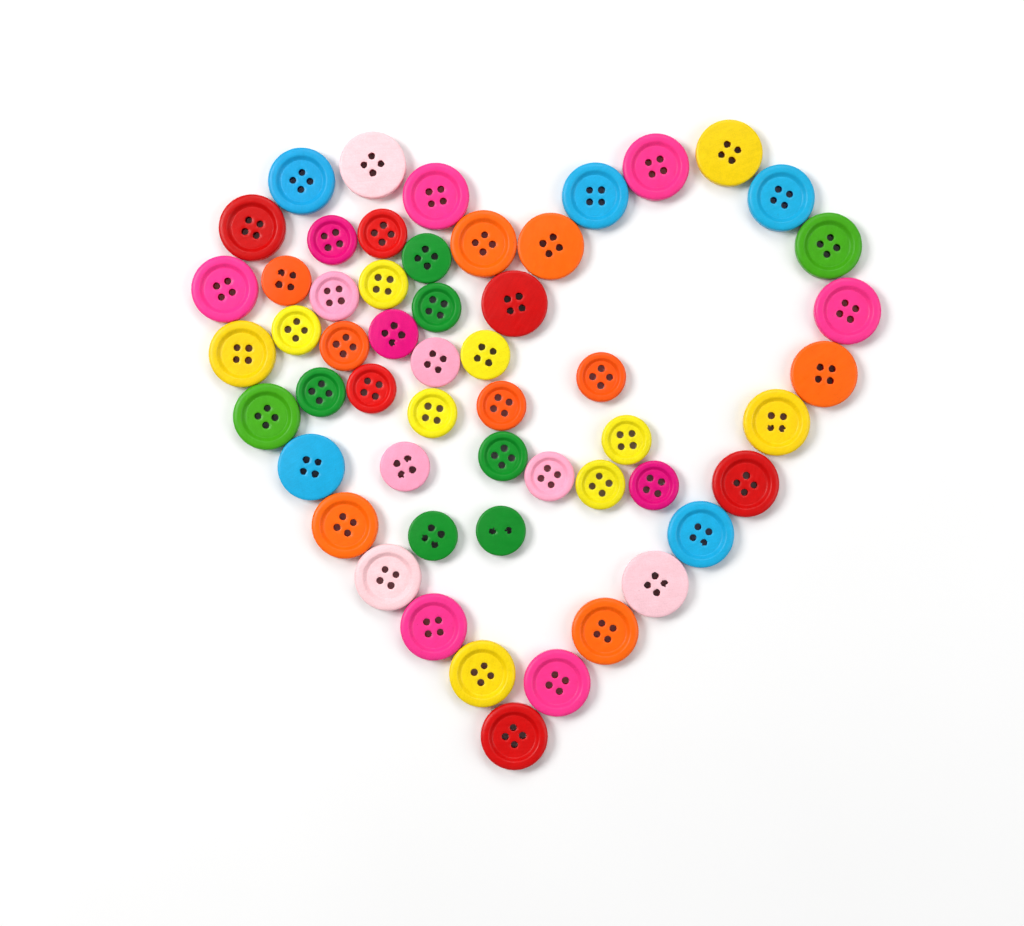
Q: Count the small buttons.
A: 25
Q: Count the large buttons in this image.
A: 29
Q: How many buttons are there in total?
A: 54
